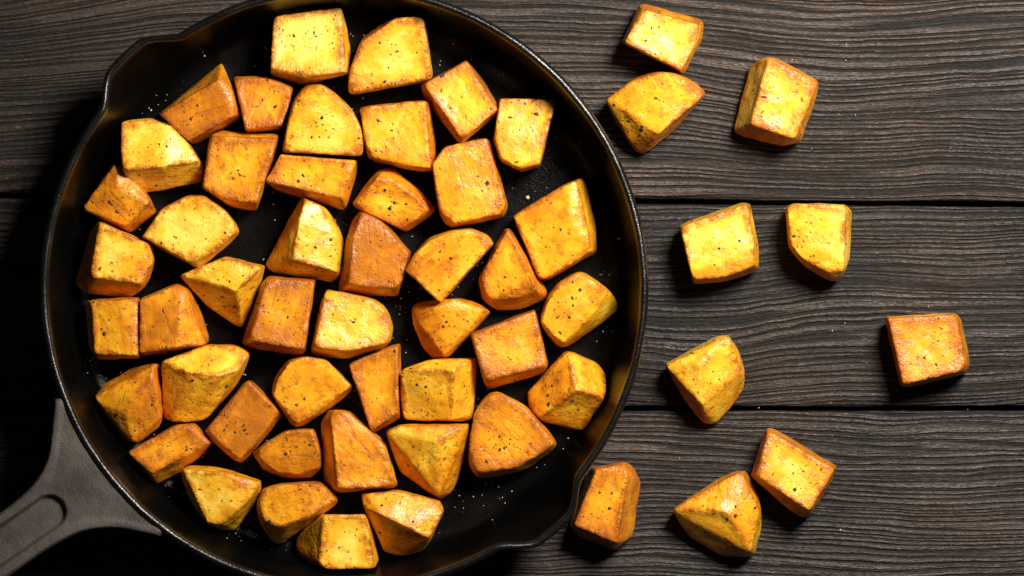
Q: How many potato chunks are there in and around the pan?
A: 55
